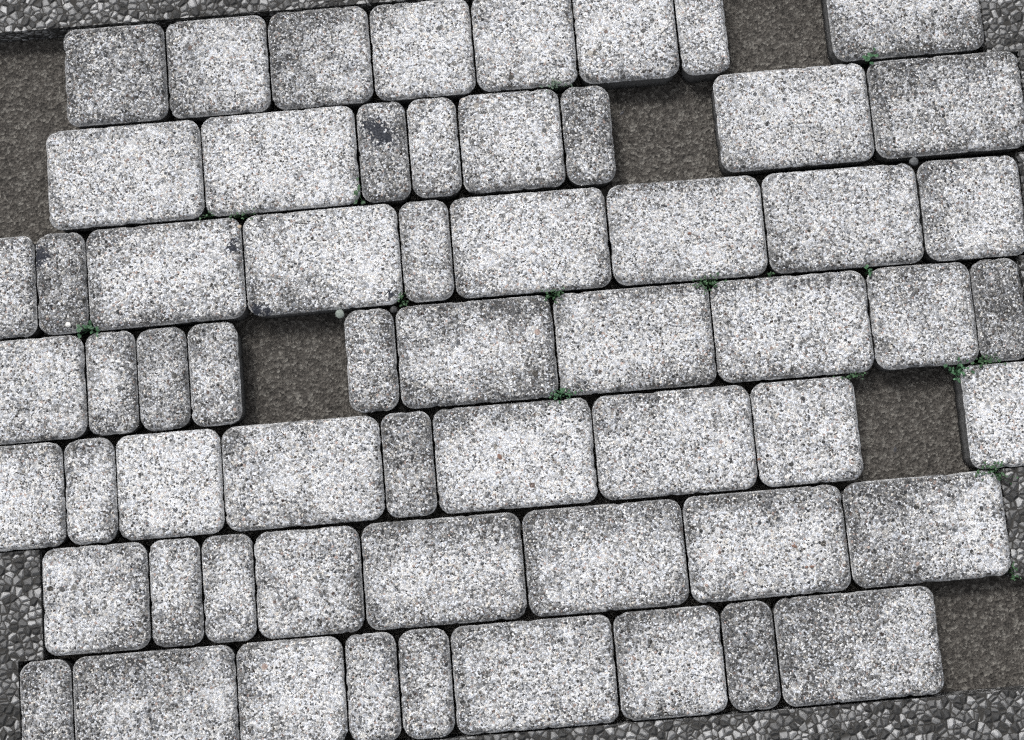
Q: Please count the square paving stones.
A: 18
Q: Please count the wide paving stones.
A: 23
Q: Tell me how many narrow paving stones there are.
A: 20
